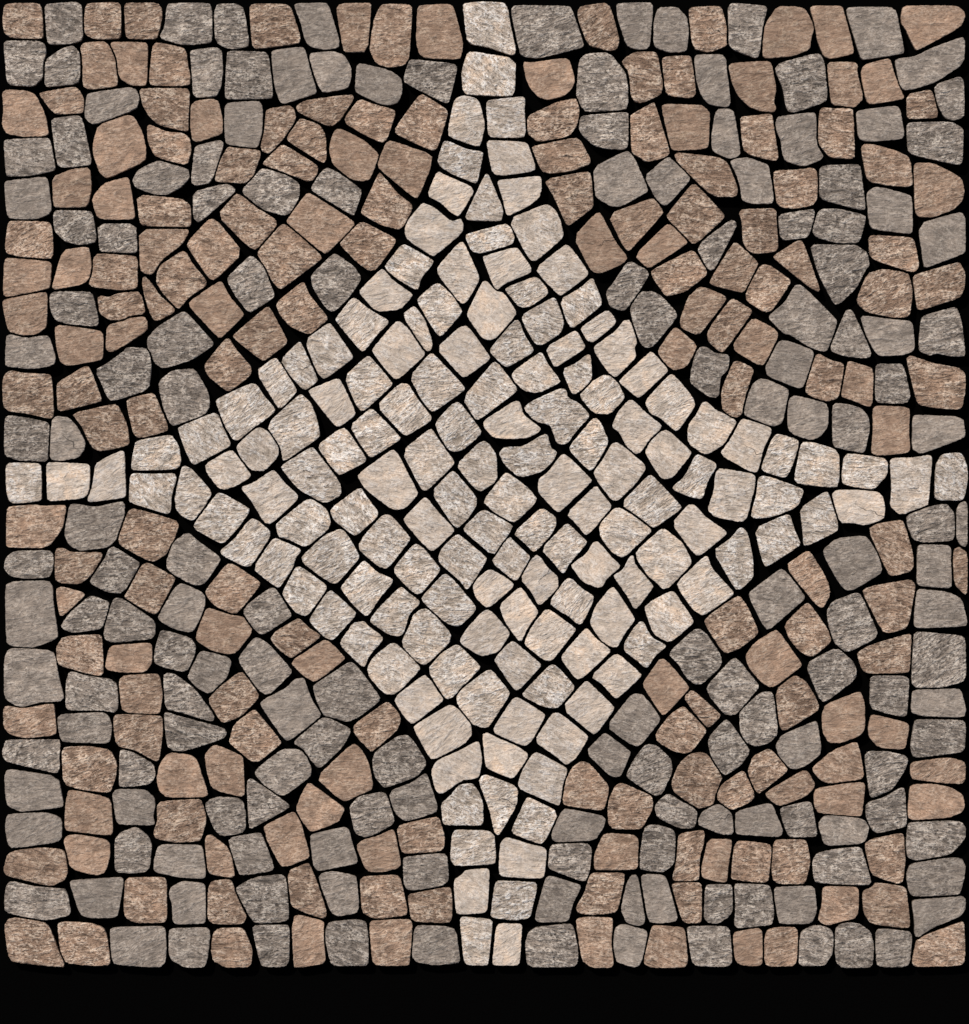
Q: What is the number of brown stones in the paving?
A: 176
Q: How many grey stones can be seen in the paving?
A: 163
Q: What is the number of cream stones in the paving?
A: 148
